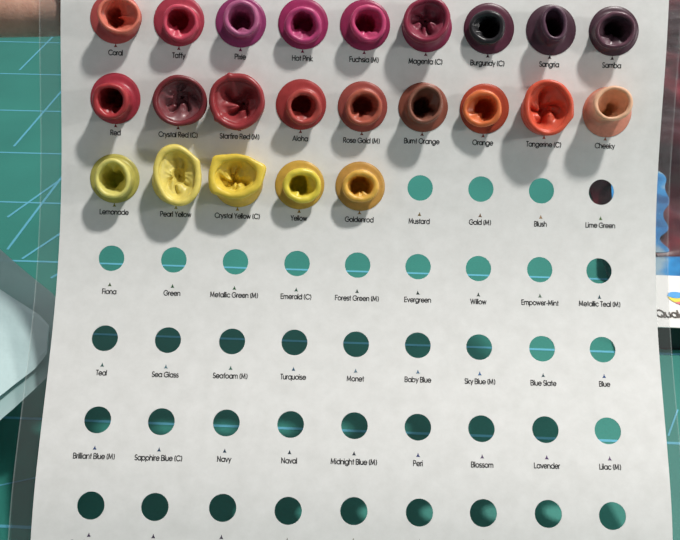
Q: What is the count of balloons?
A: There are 23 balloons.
